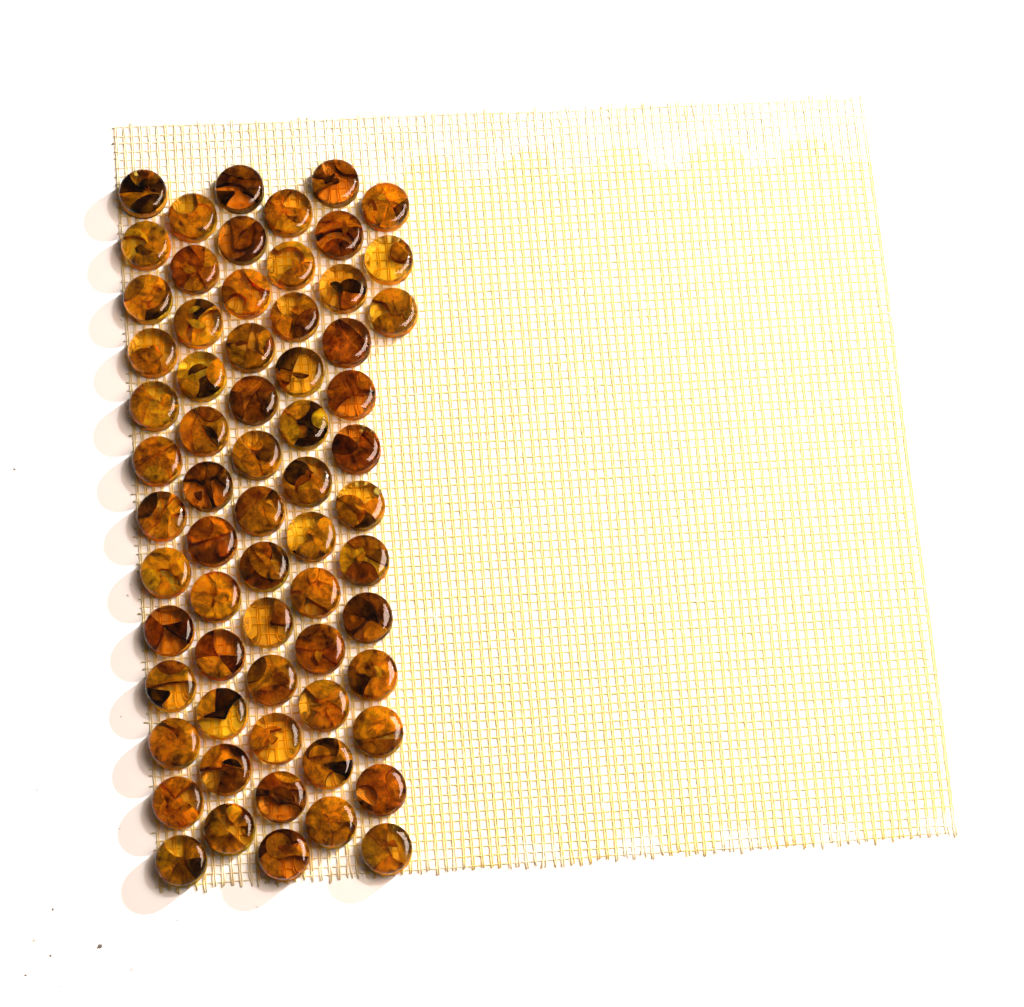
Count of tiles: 66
